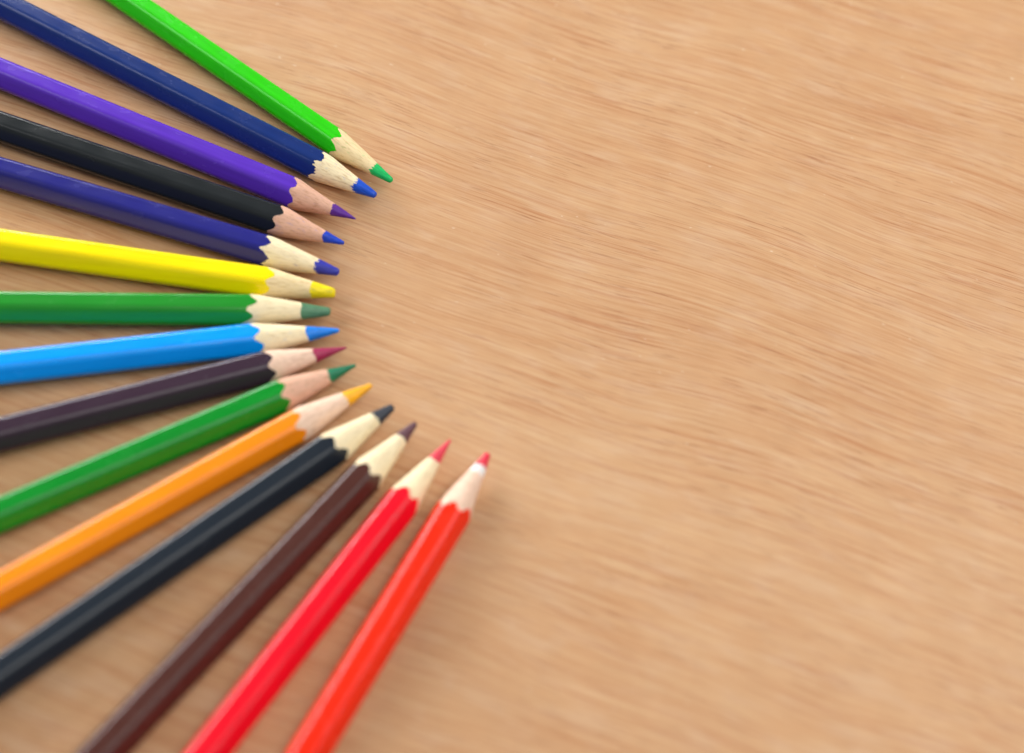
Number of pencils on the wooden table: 15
